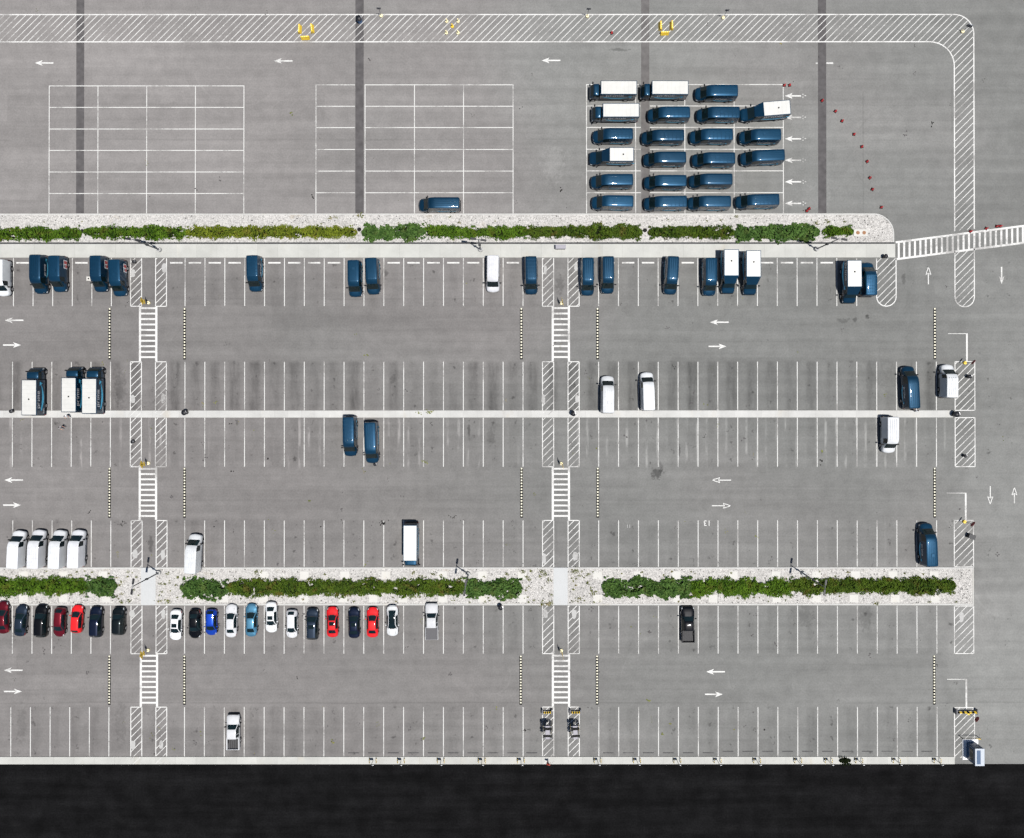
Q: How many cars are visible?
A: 19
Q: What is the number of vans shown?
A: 46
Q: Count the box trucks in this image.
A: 12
